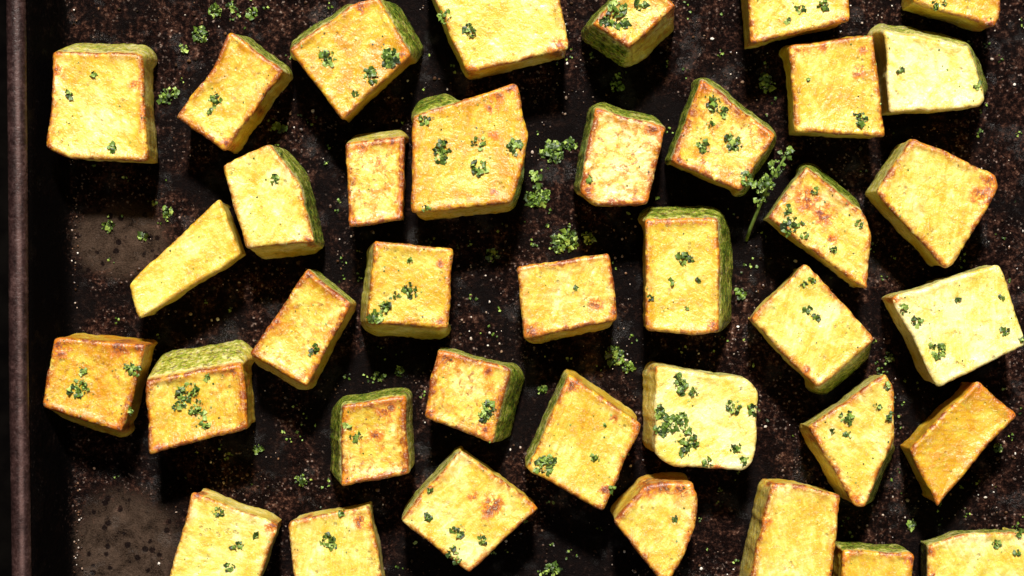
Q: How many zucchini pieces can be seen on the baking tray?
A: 38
